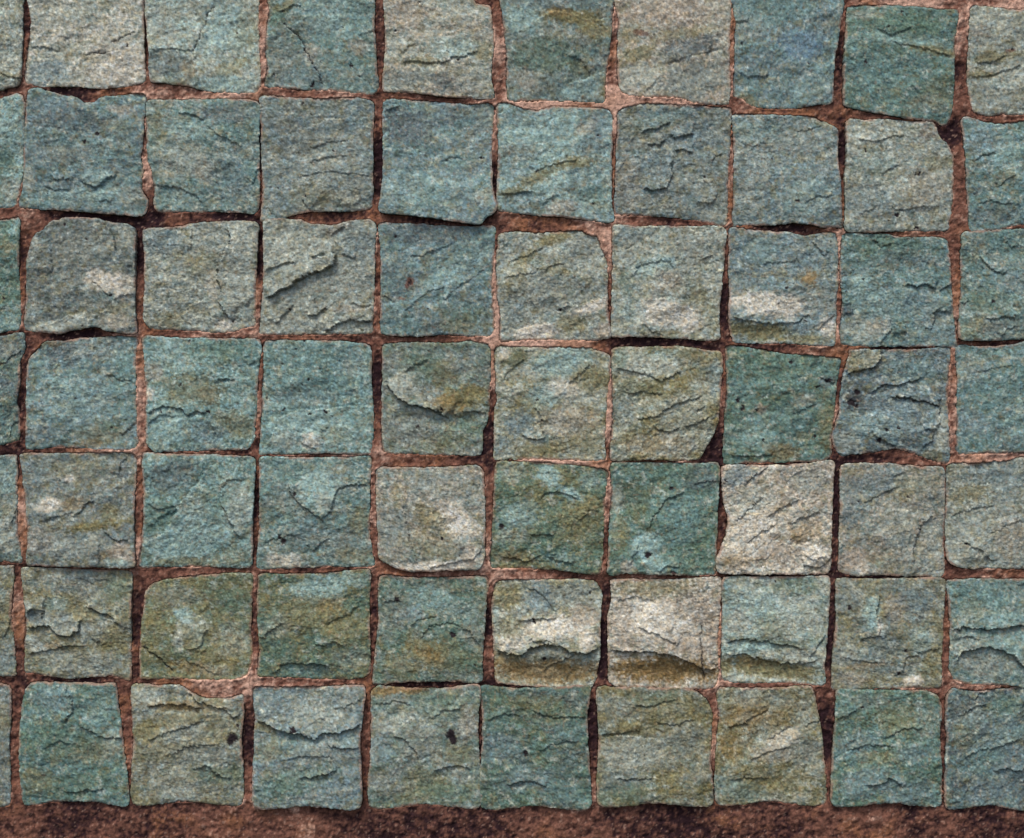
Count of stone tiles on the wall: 70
